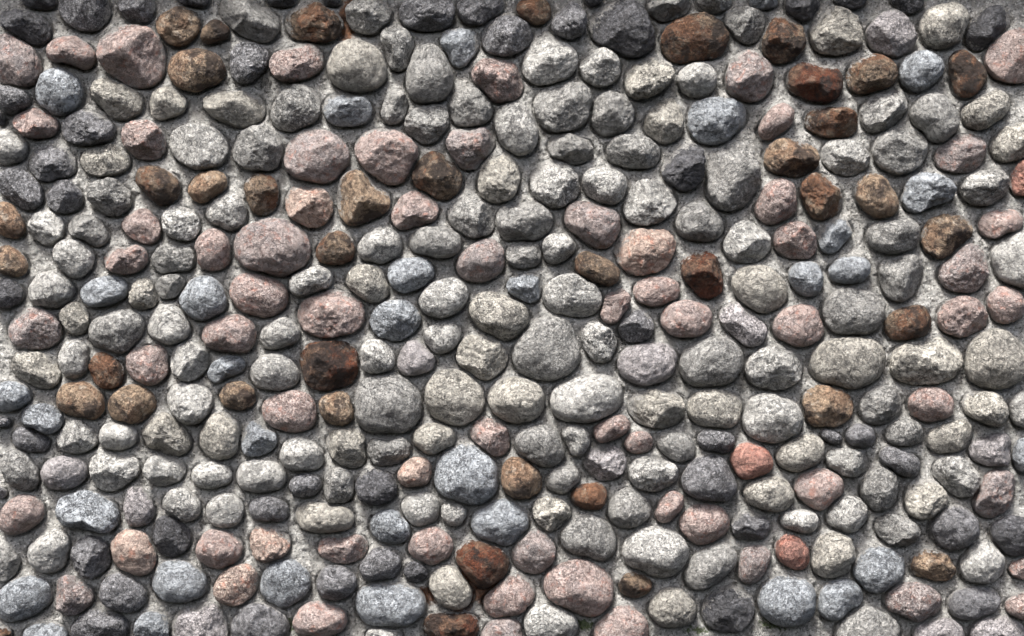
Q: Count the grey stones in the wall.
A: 193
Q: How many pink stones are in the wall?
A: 69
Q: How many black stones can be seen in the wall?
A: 51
